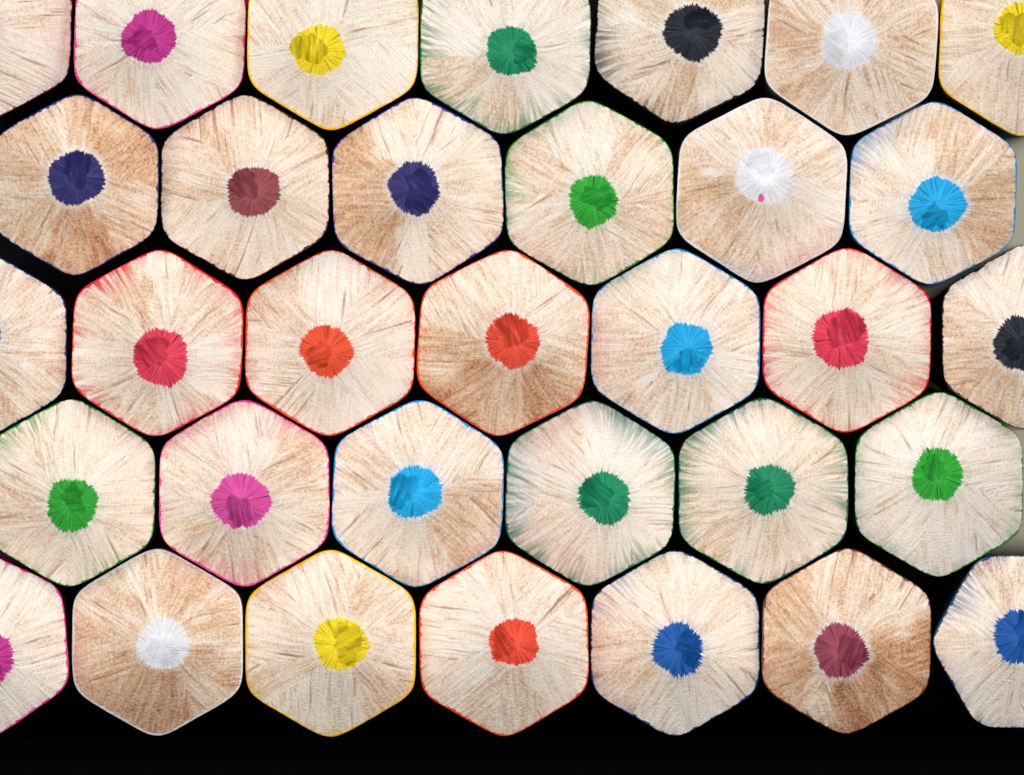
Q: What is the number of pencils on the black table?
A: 33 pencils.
